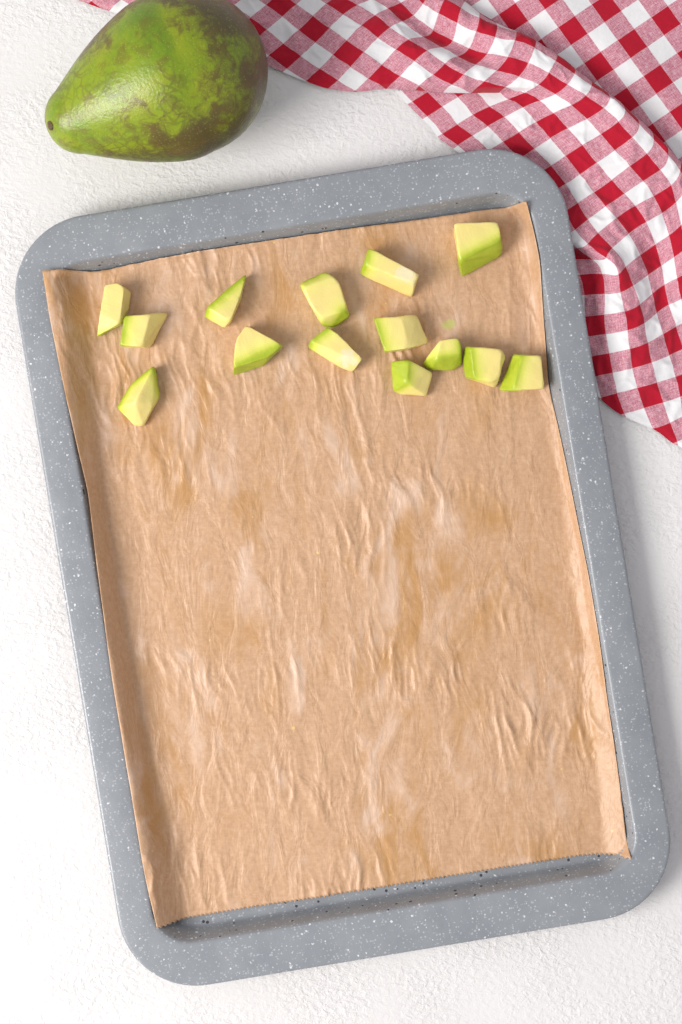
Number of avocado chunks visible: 14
